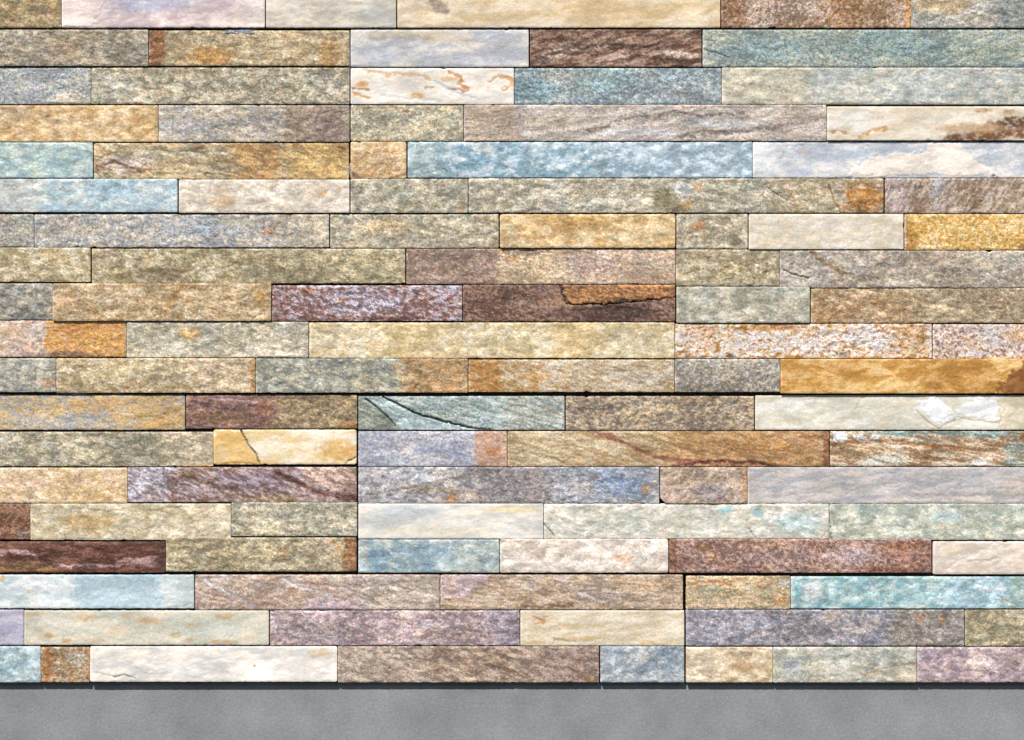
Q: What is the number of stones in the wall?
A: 106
